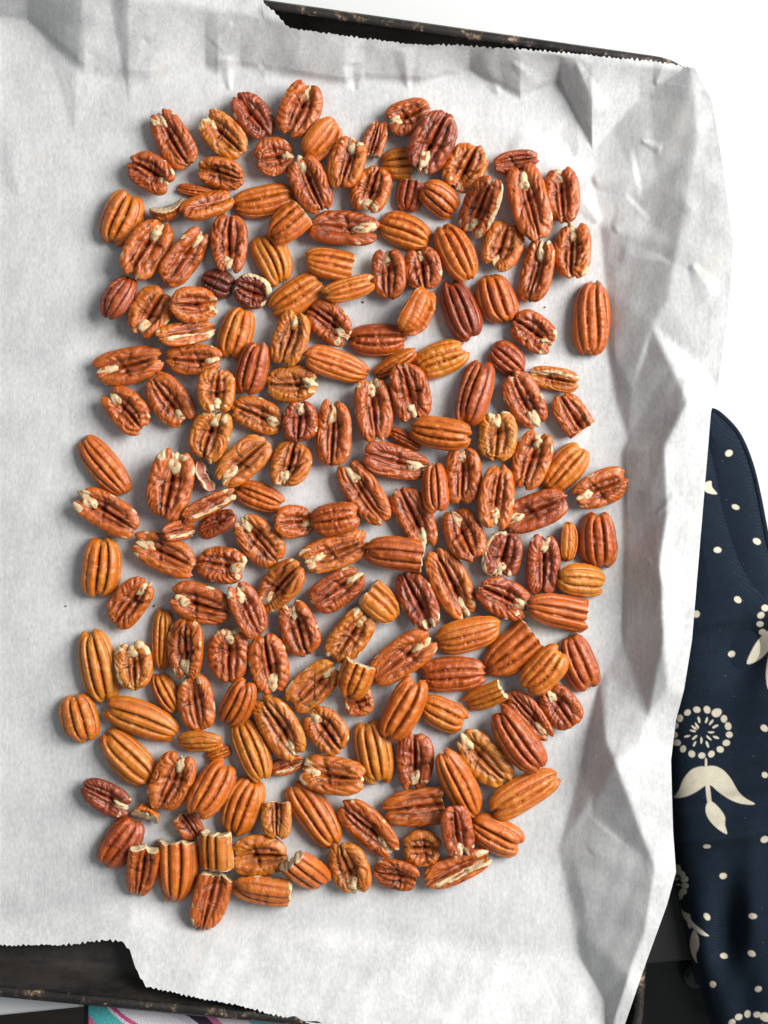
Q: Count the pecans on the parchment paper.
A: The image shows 191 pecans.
